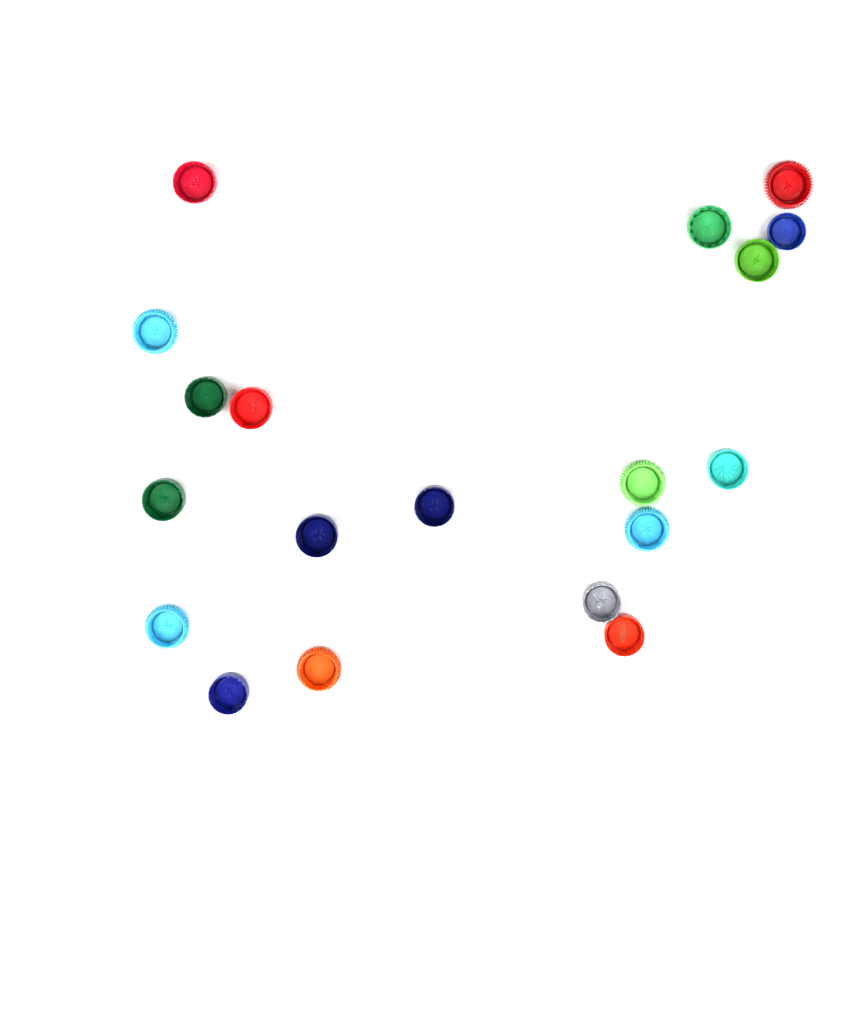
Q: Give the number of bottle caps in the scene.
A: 19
